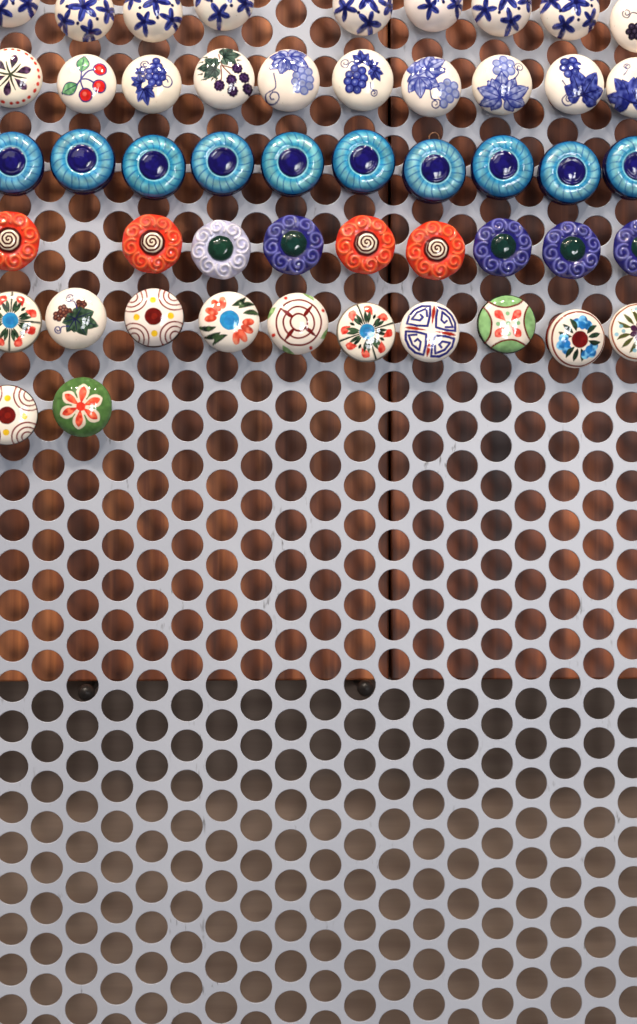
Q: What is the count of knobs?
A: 50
